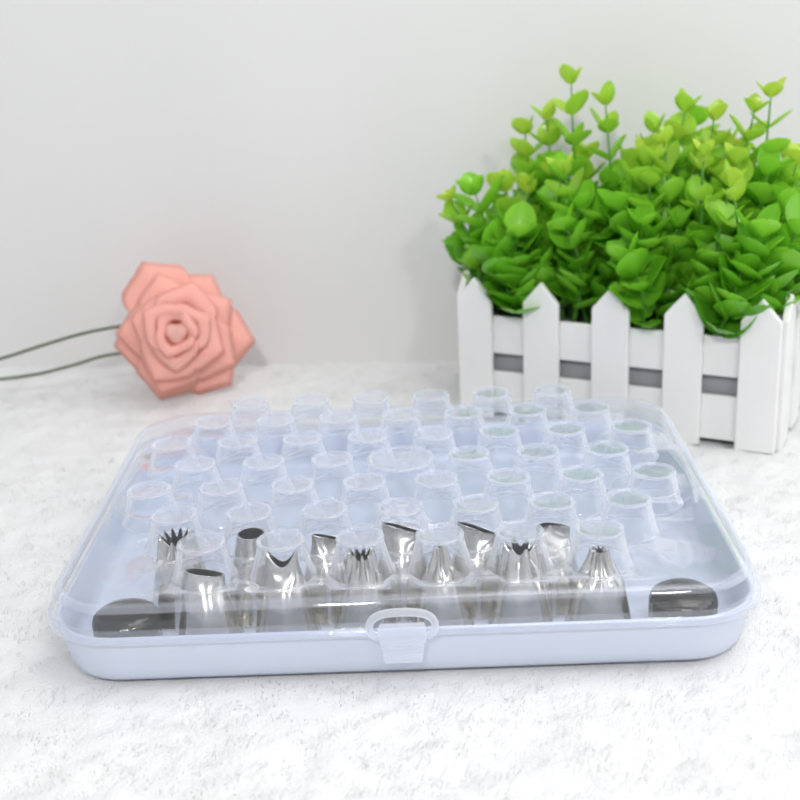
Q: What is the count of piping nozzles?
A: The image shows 12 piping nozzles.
